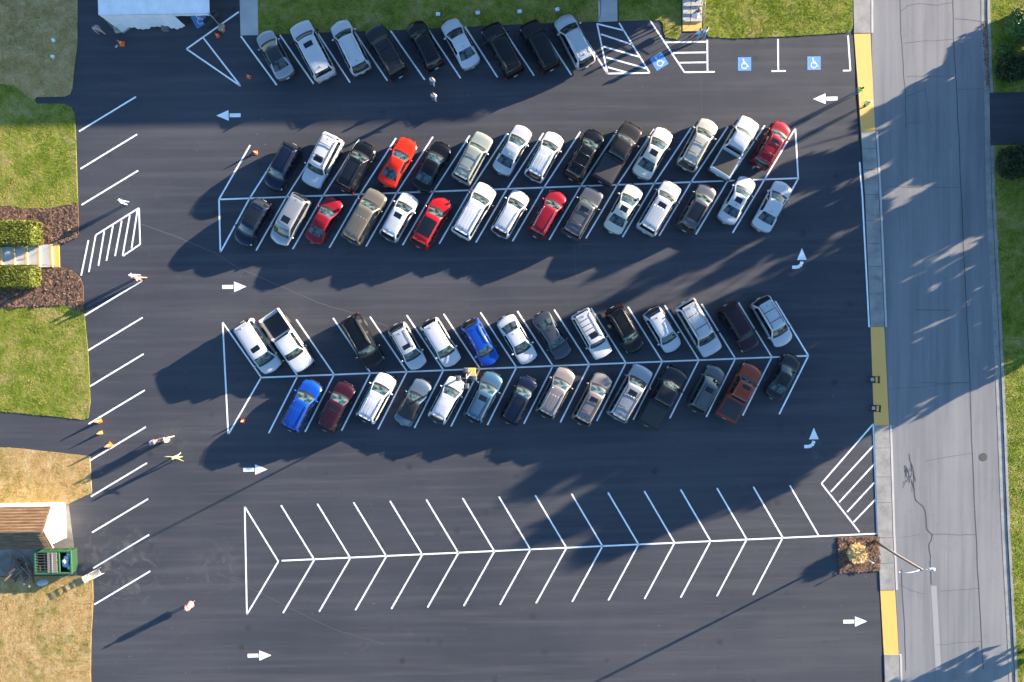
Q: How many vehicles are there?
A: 66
